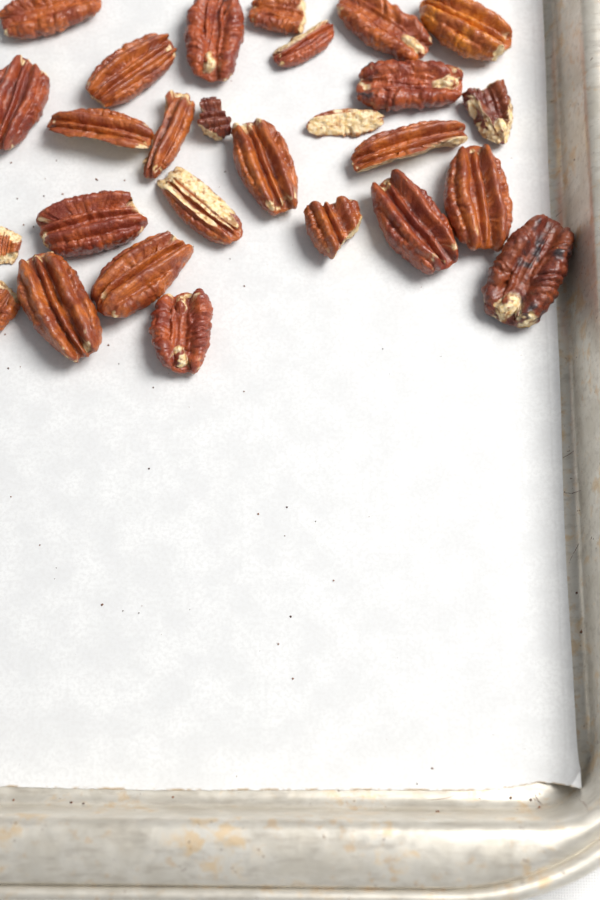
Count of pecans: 27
